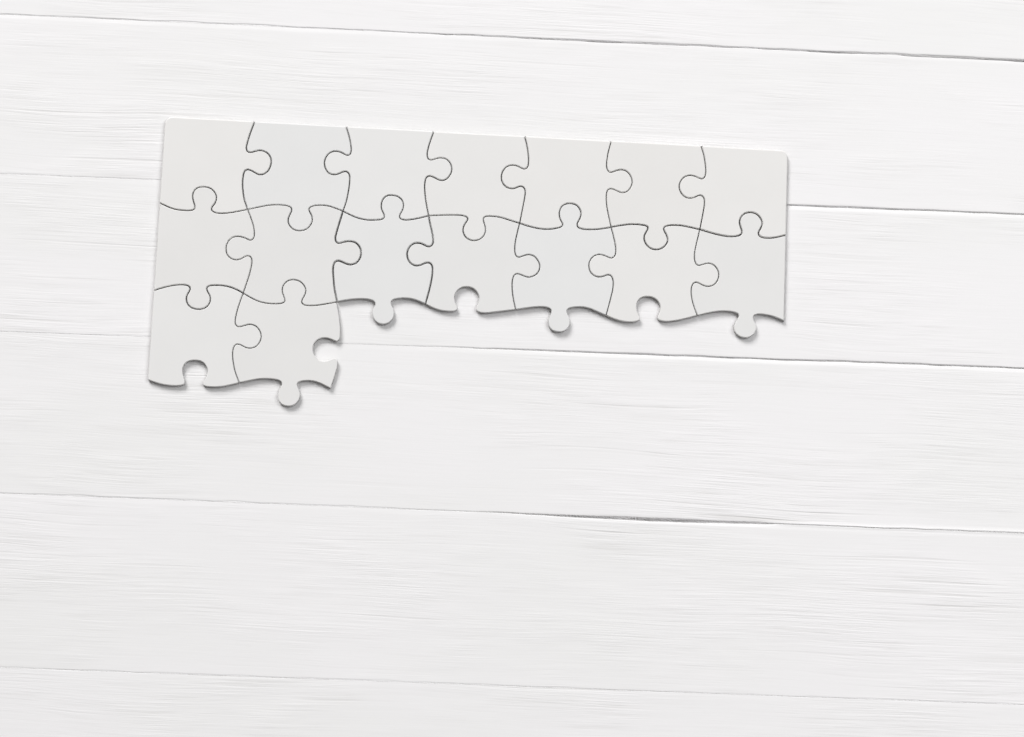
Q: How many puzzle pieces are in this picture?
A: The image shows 16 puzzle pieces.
